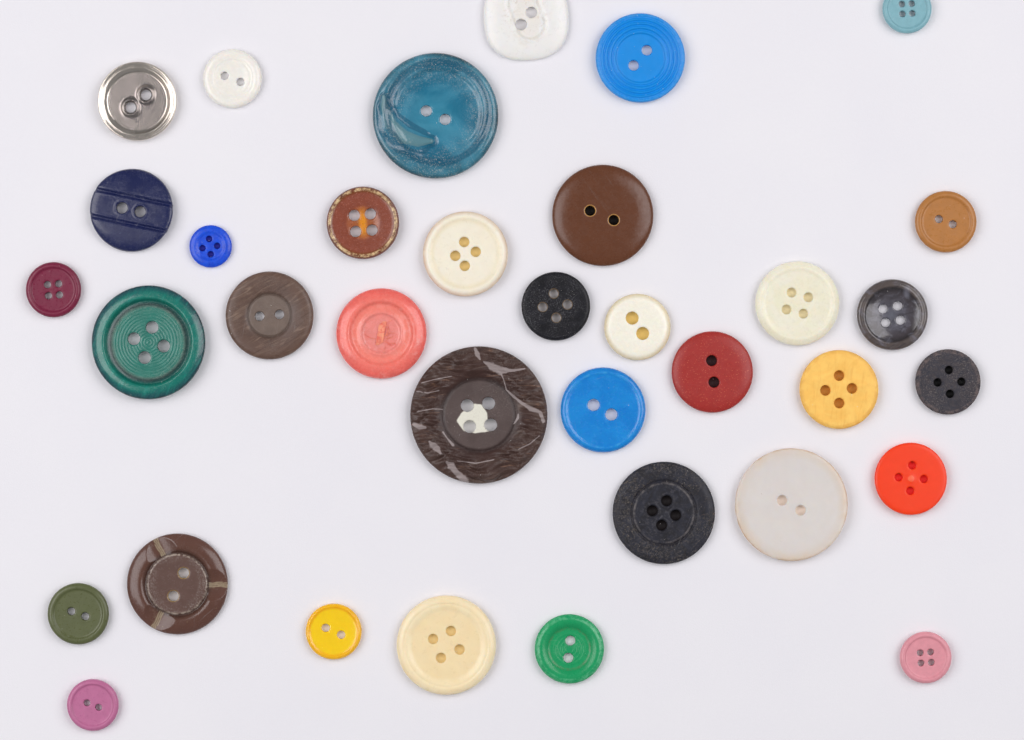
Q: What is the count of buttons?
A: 35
